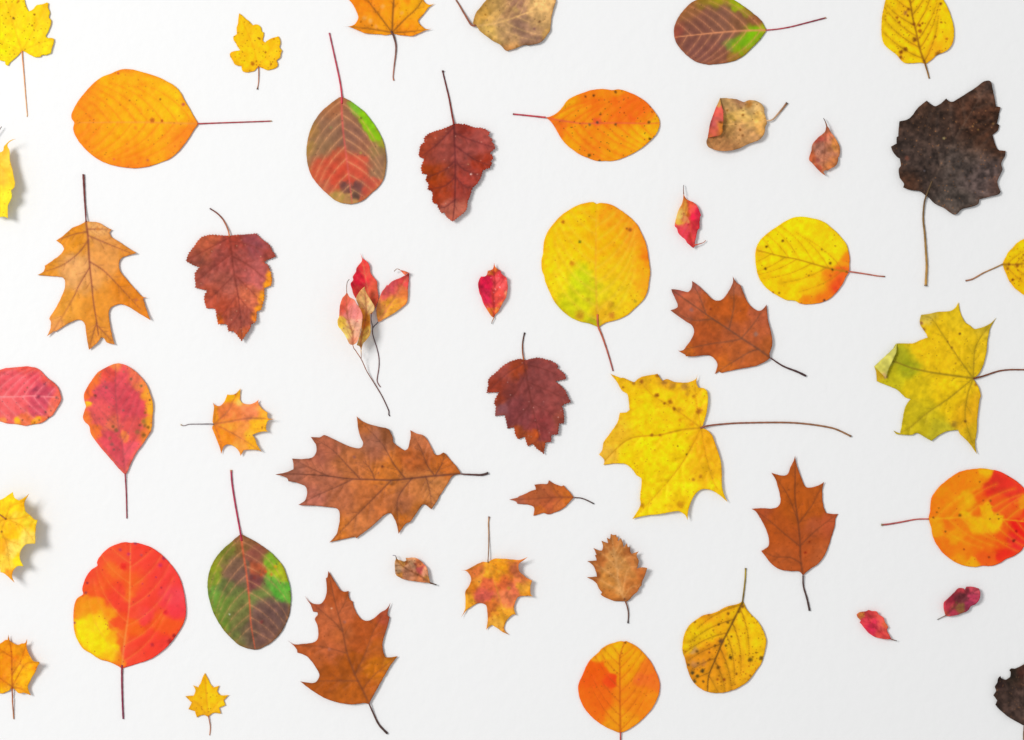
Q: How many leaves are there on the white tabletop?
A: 48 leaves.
